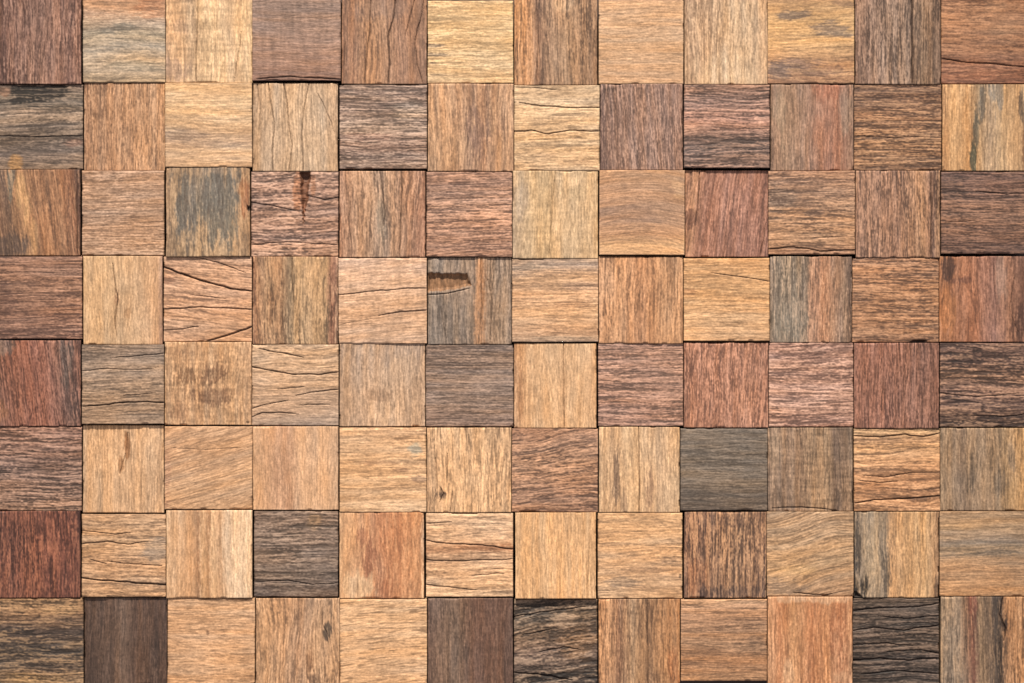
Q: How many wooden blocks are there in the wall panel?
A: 96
